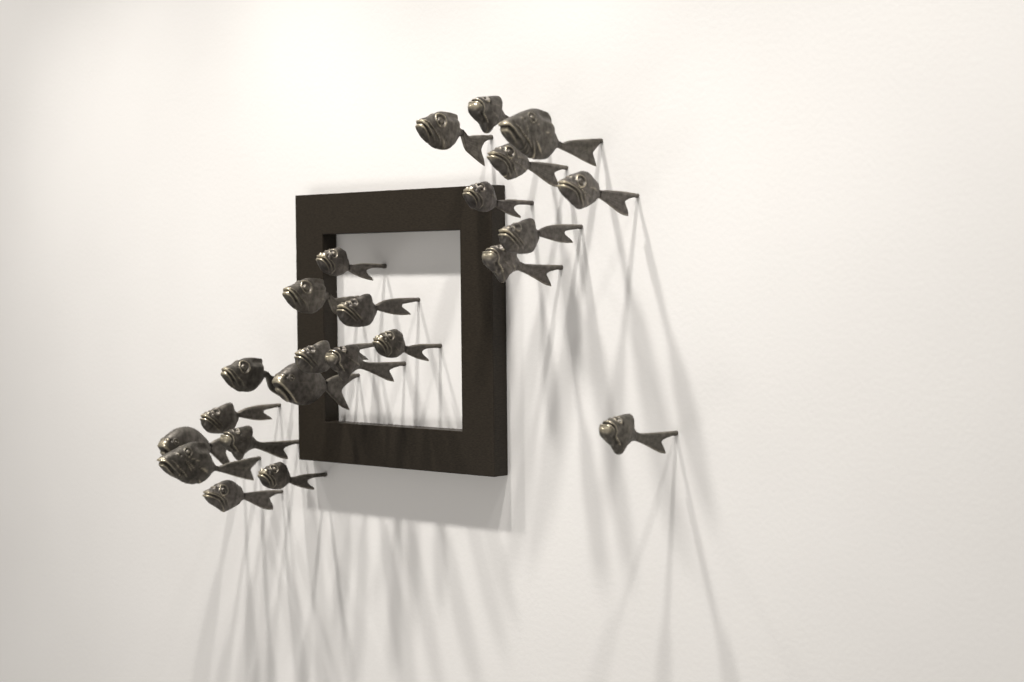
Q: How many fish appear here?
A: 23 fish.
